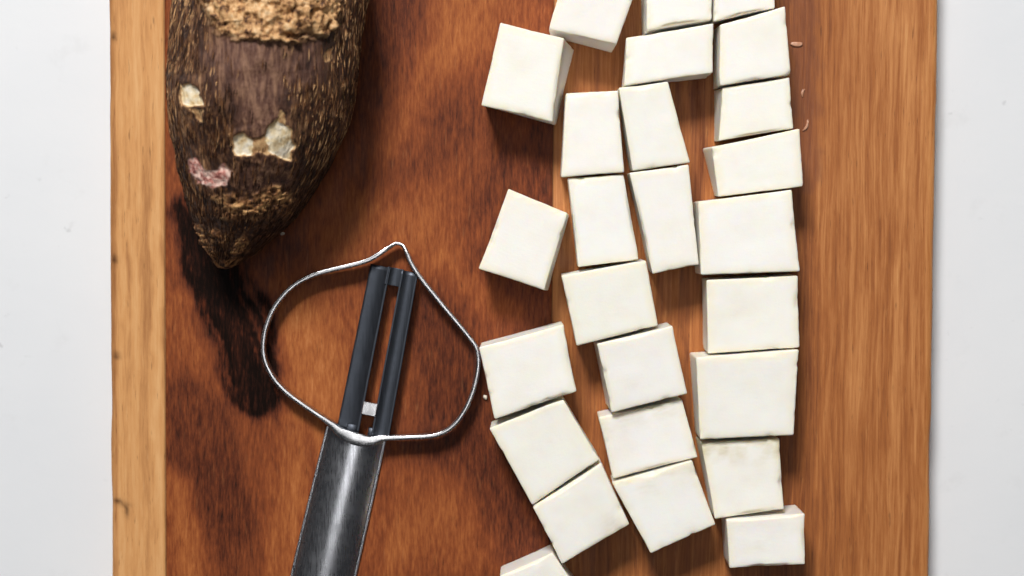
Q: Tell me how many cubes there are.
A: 26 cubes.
